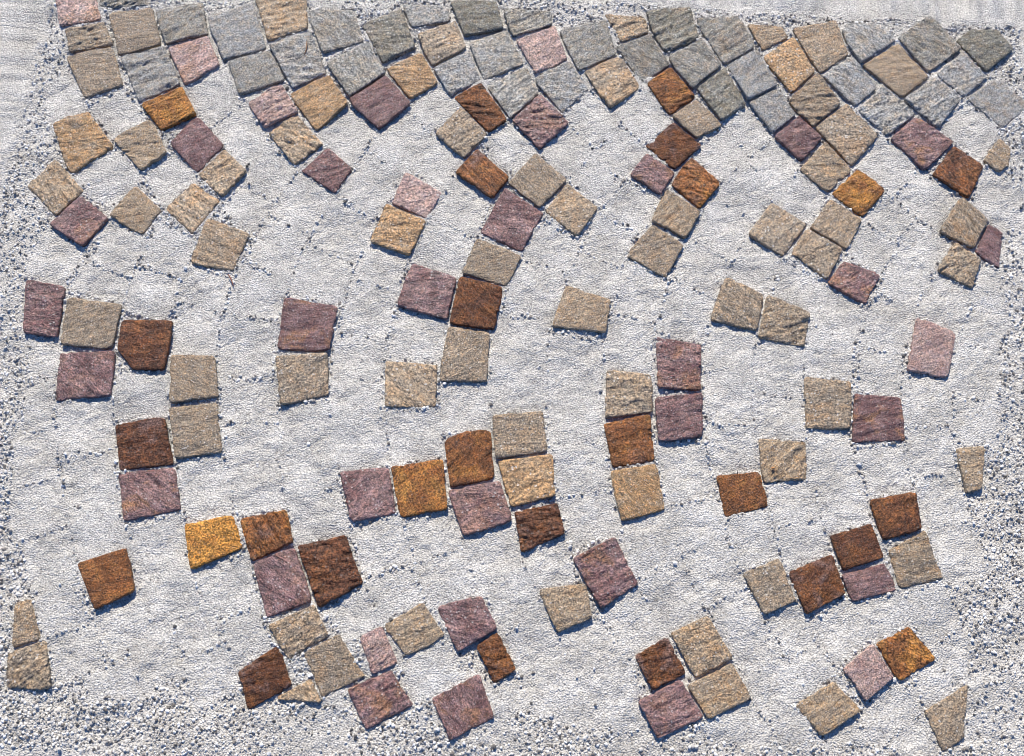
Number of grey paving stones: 32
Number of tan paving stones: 67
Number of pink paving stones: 36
